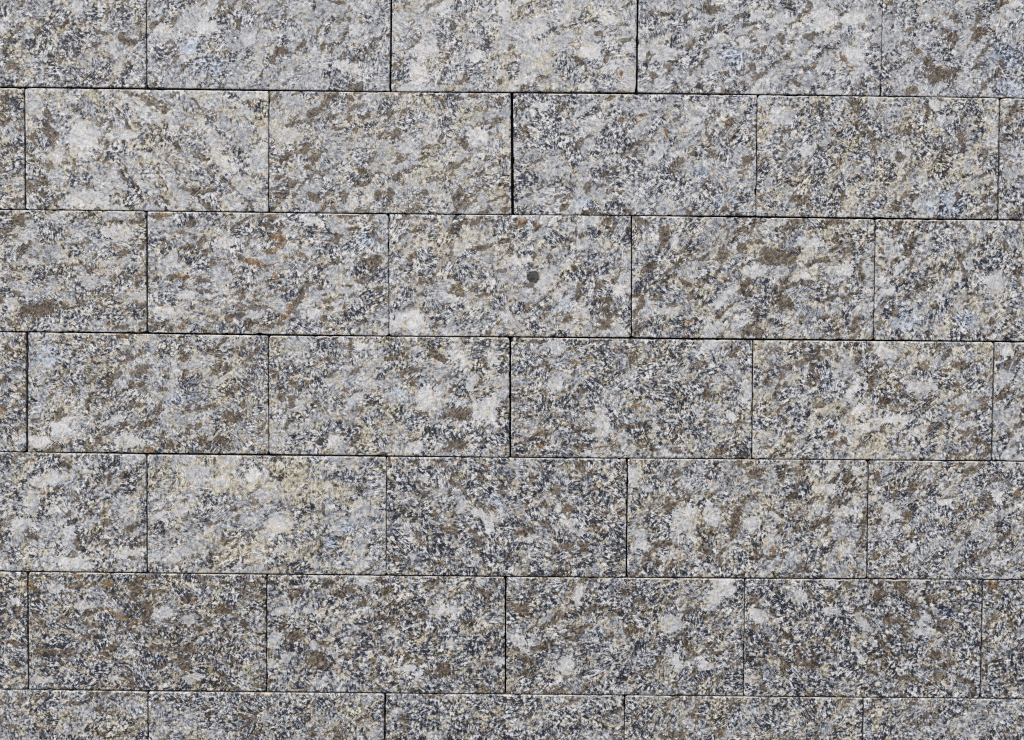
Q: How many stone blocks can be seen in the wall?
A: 38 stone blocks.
